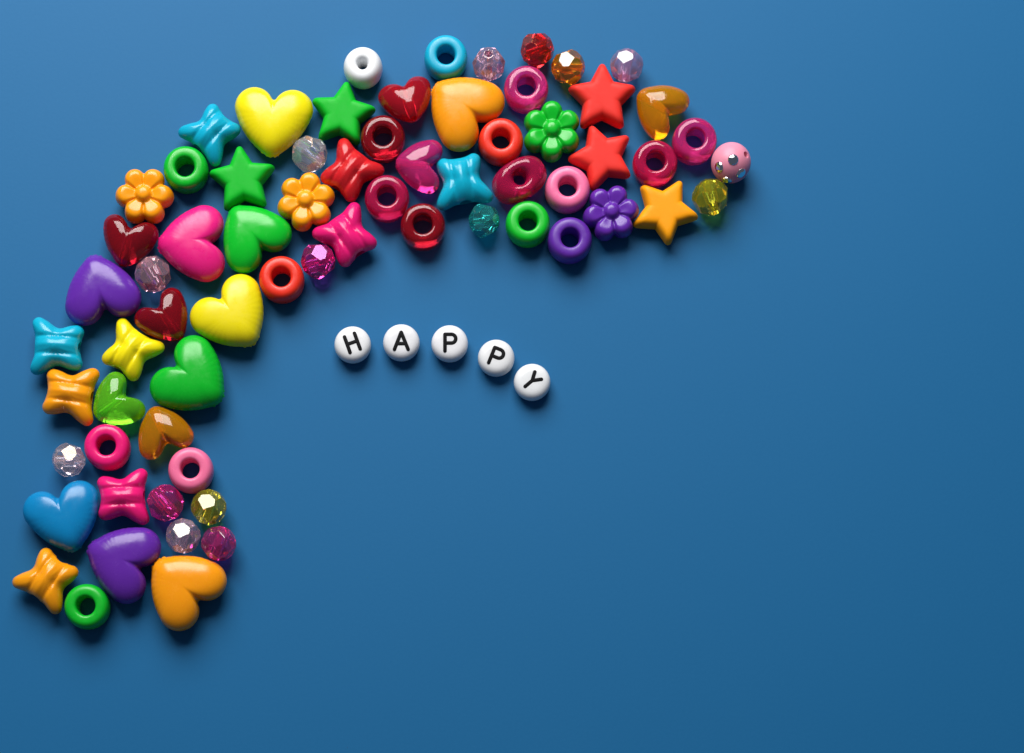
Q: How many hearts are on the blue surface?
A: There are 17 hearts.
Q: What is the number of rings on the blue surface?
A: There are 17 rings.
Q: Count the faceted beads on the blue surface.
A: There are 14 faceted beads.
